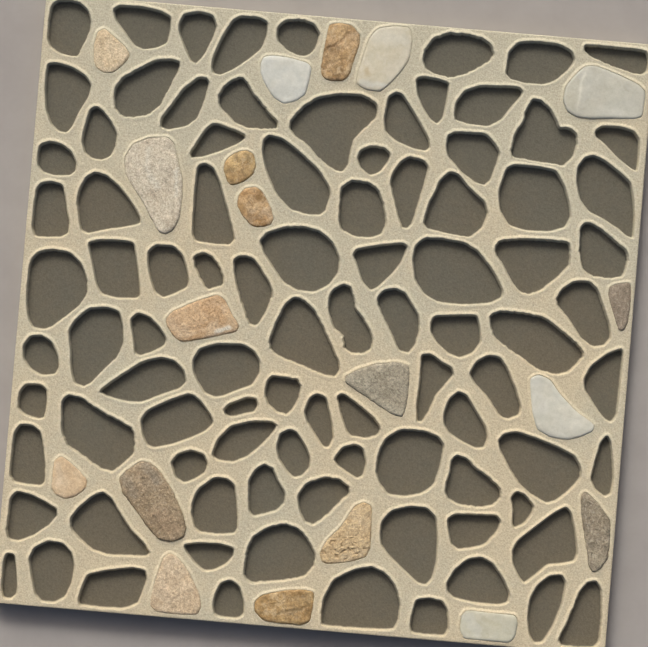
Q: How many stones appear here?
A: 19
